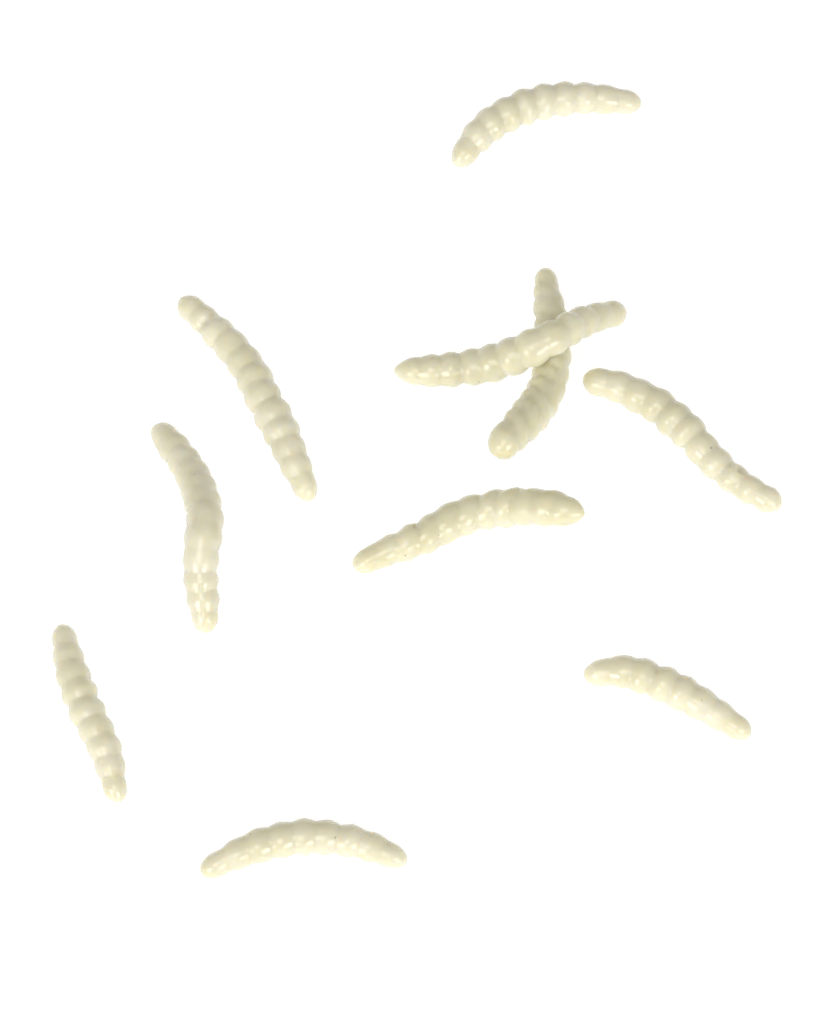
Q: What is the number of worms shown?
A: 10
